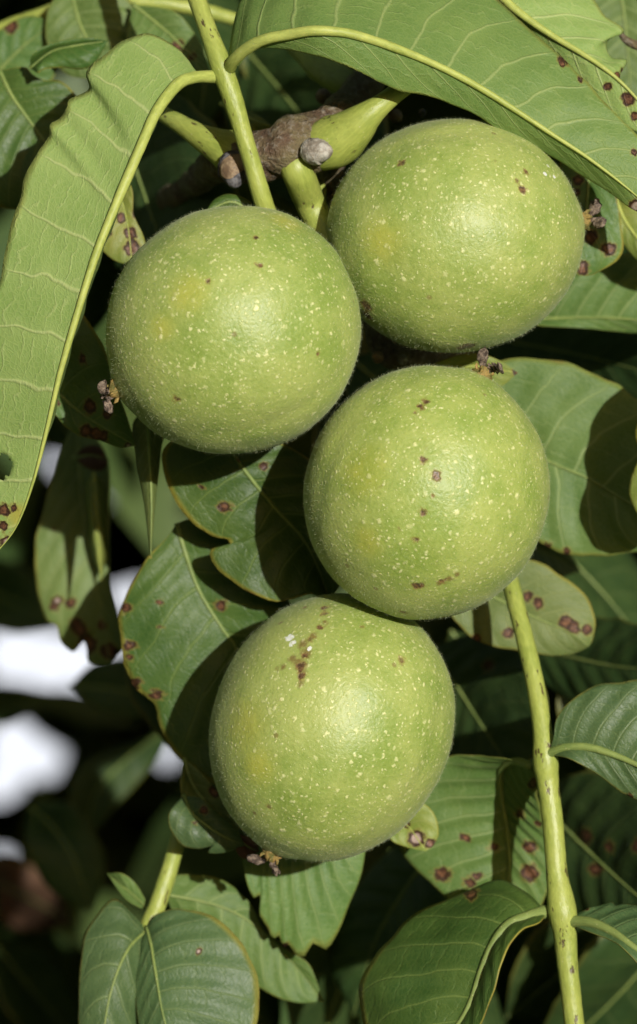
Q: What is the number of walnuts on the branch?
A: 4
